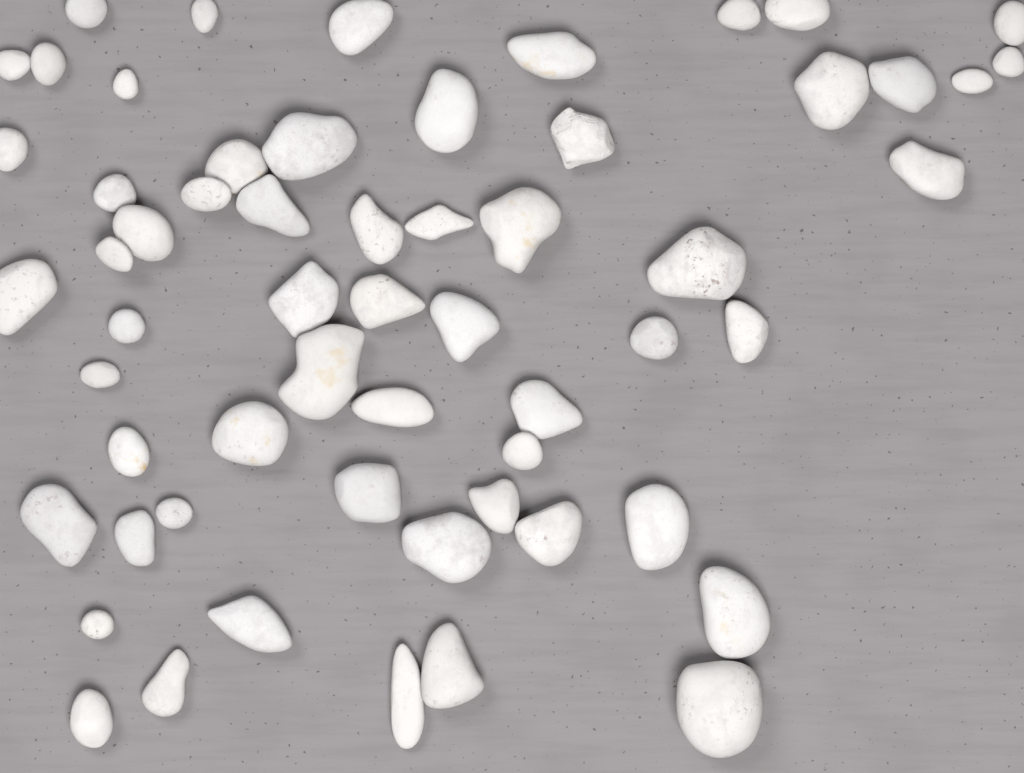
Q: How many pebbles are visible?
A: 59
